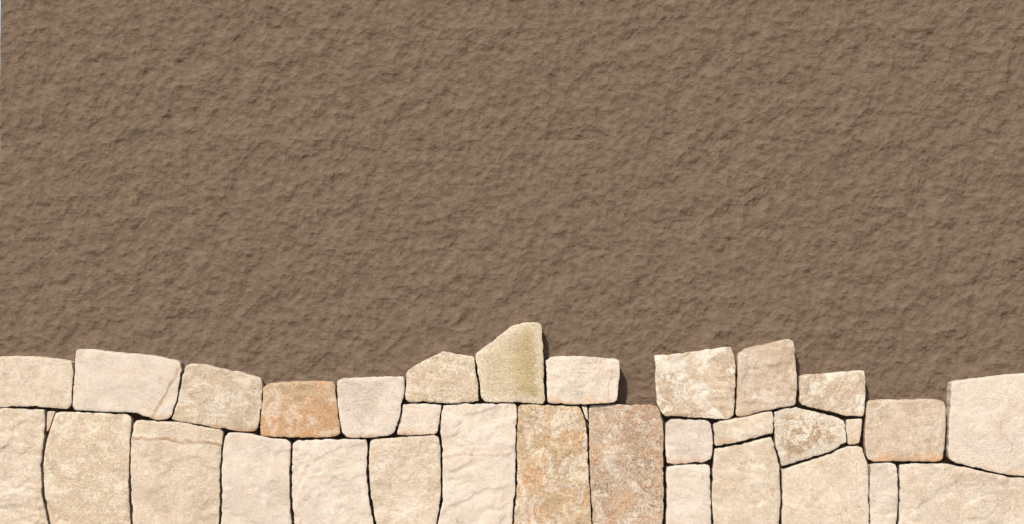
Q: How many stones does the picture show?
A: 34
